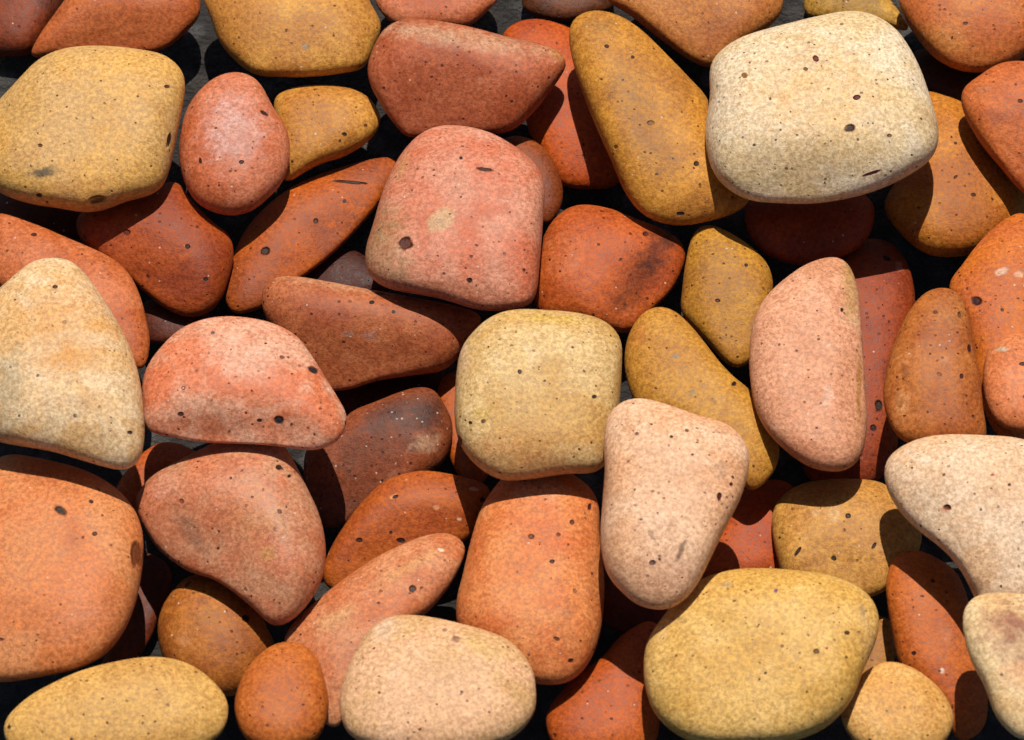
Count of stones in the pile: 64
